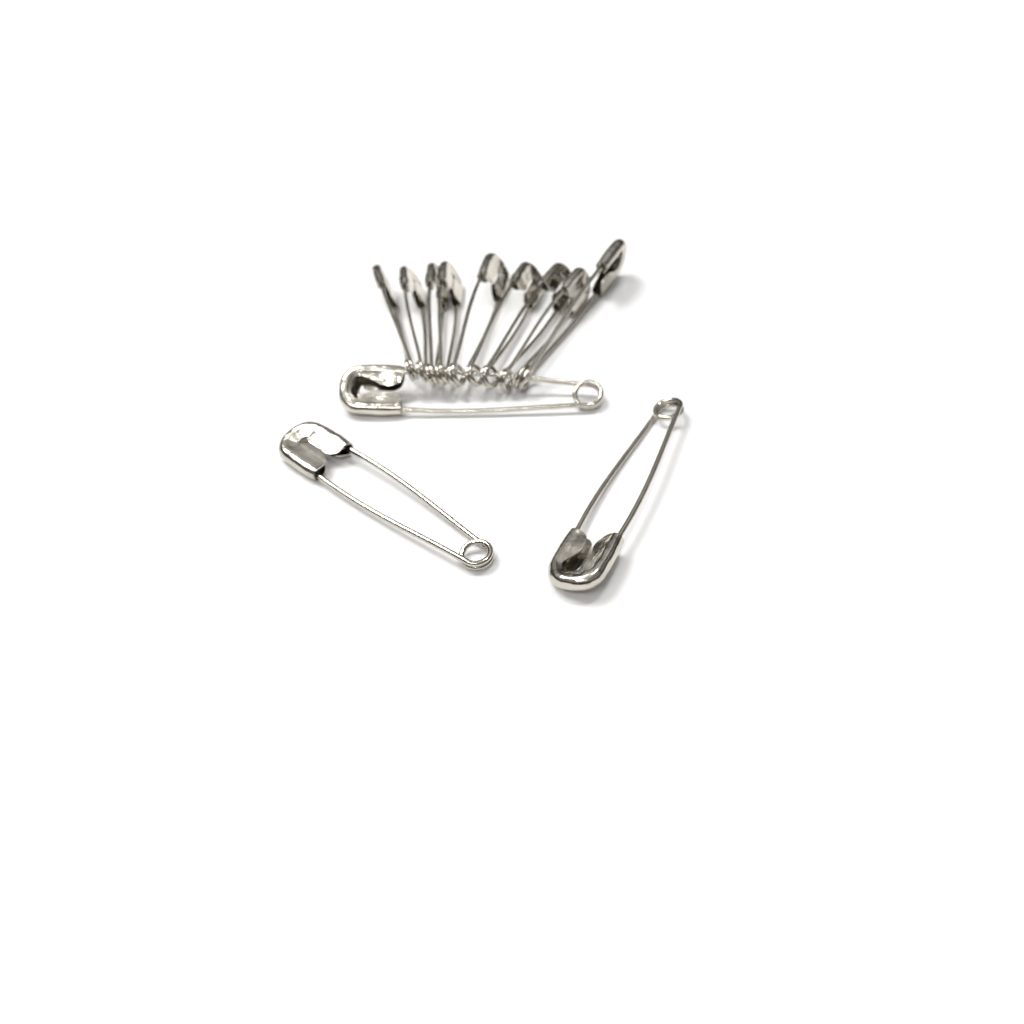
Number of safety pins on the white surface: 12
